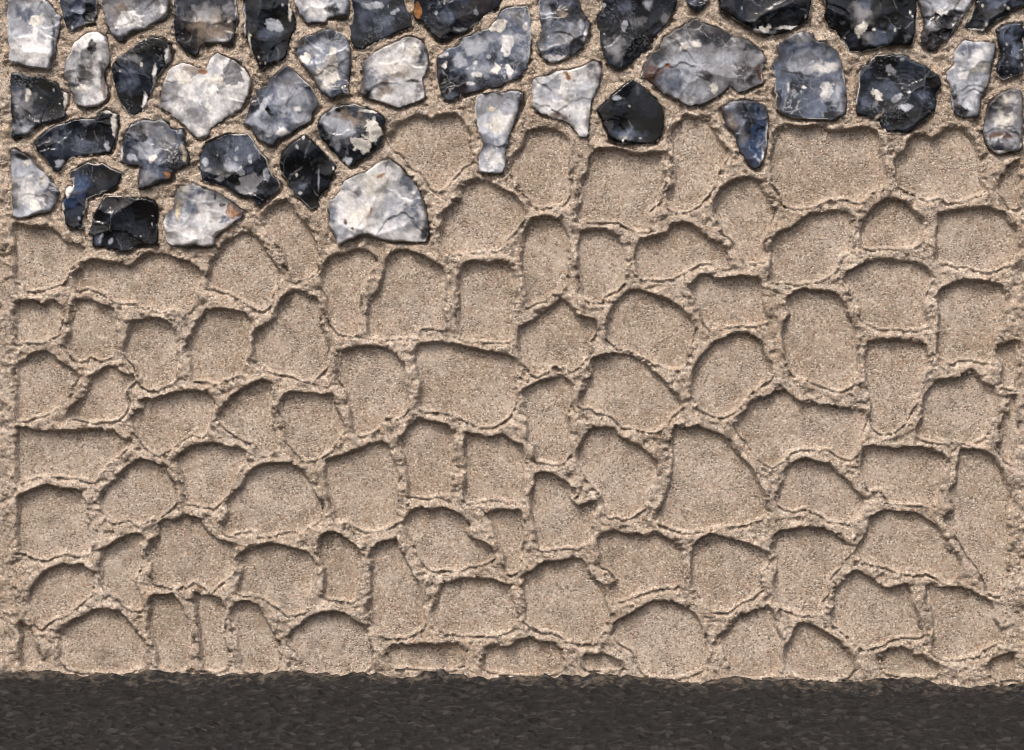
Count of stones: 43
